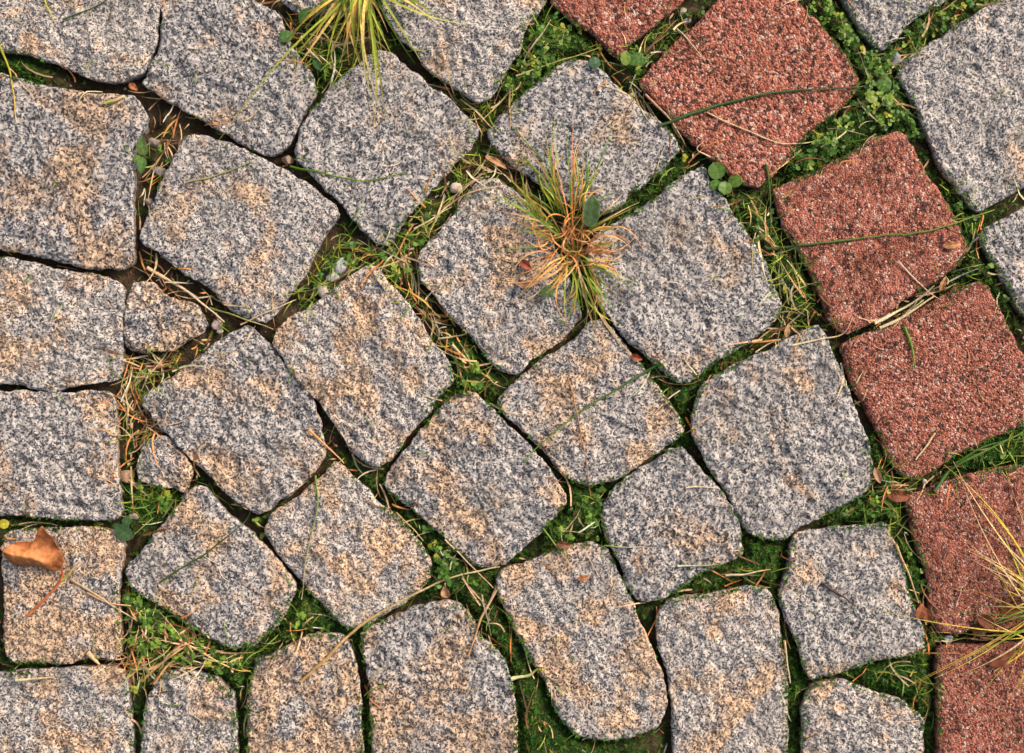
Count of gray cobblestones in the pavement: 34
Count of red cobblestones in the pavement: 6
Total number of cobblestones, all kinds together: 40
